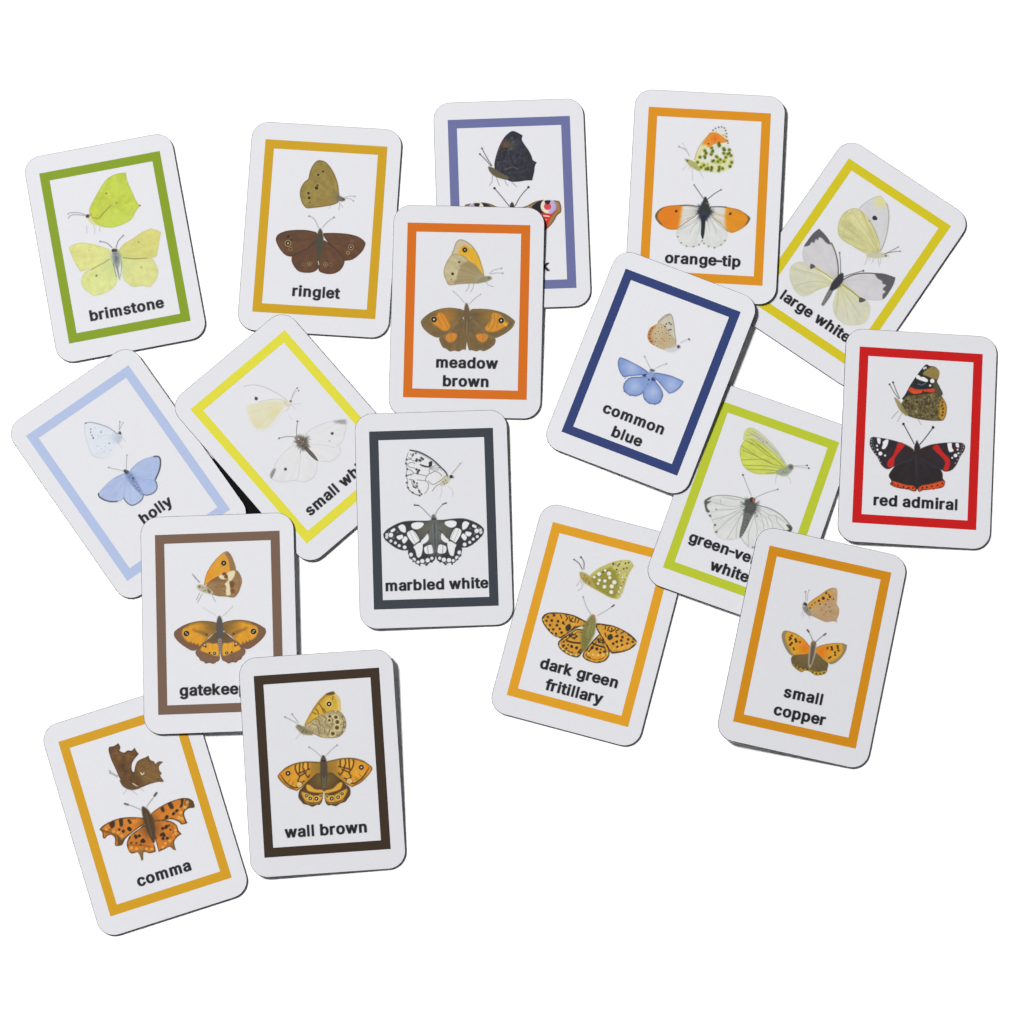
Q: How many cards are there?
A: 17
